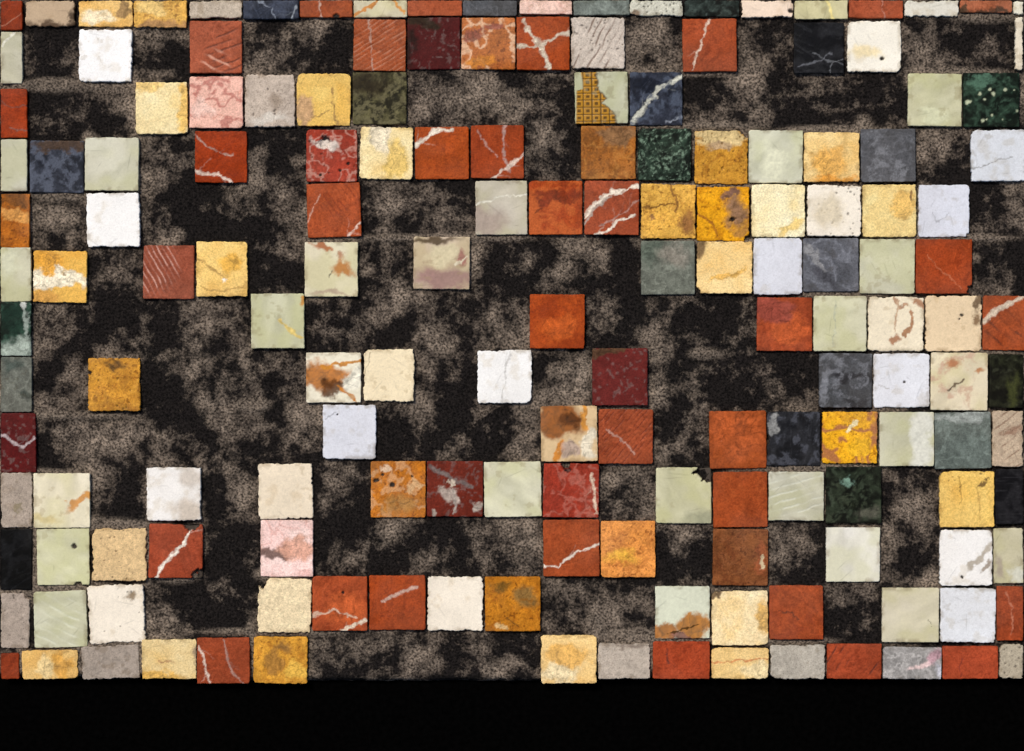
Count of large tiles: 114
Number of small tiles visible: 49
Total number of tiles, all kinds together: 163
